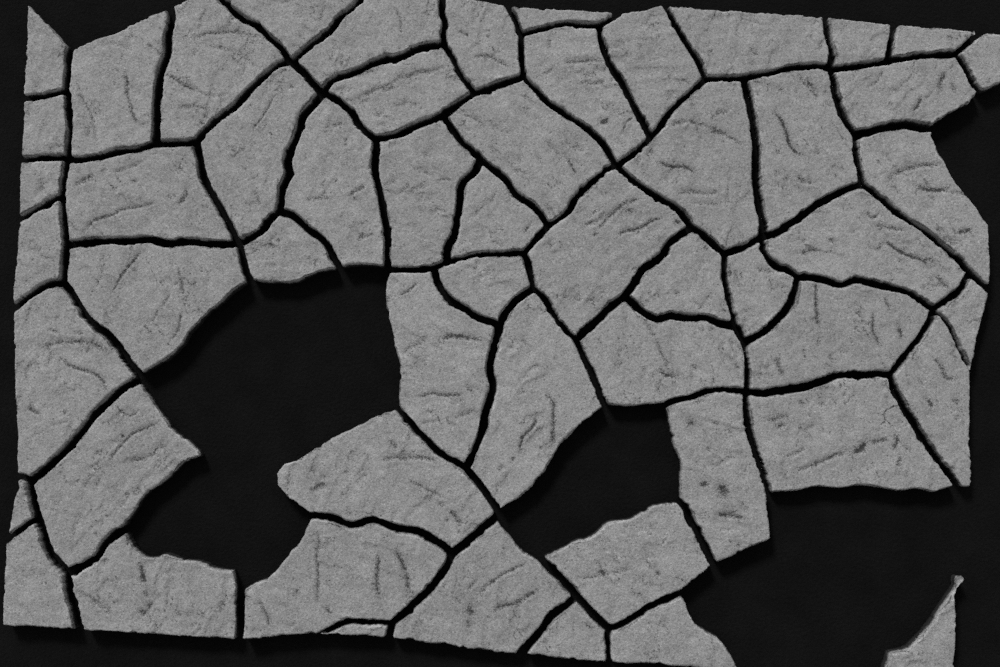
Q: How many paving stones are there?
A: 55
